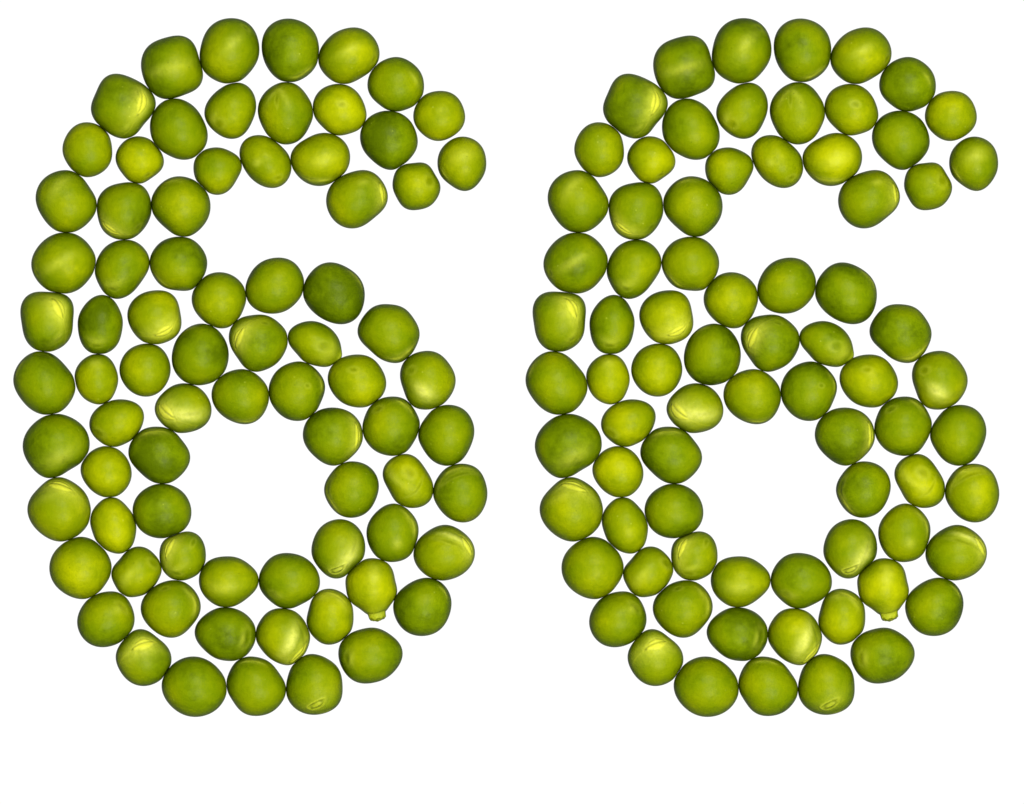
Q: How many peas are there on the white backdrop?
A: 154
